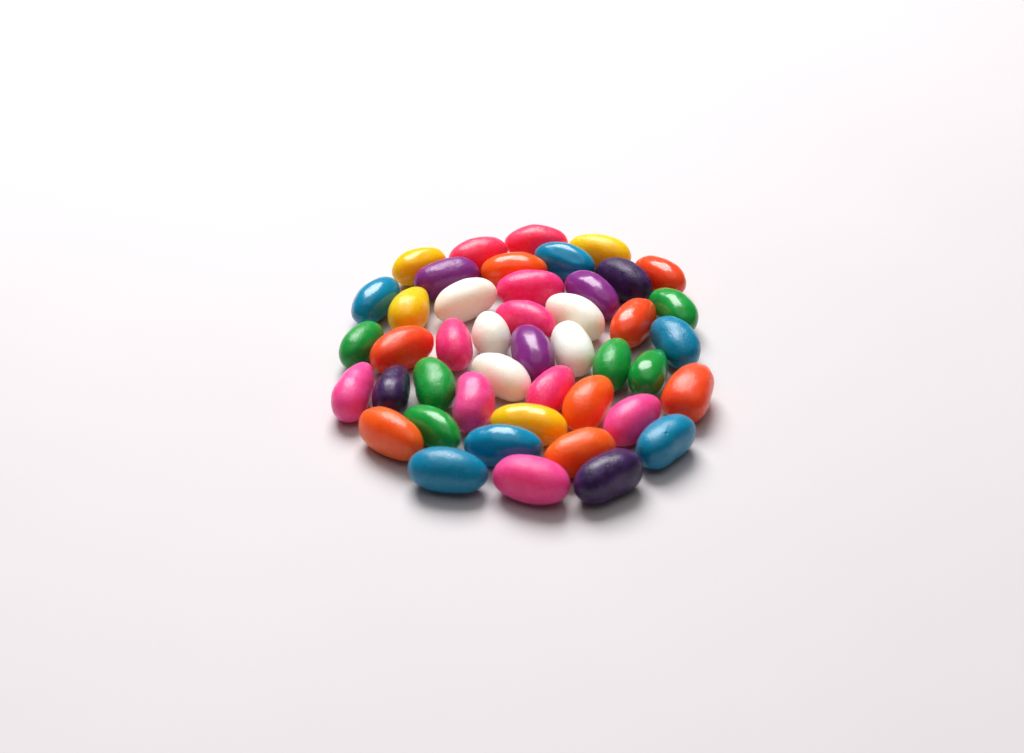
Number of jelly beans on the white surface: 45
